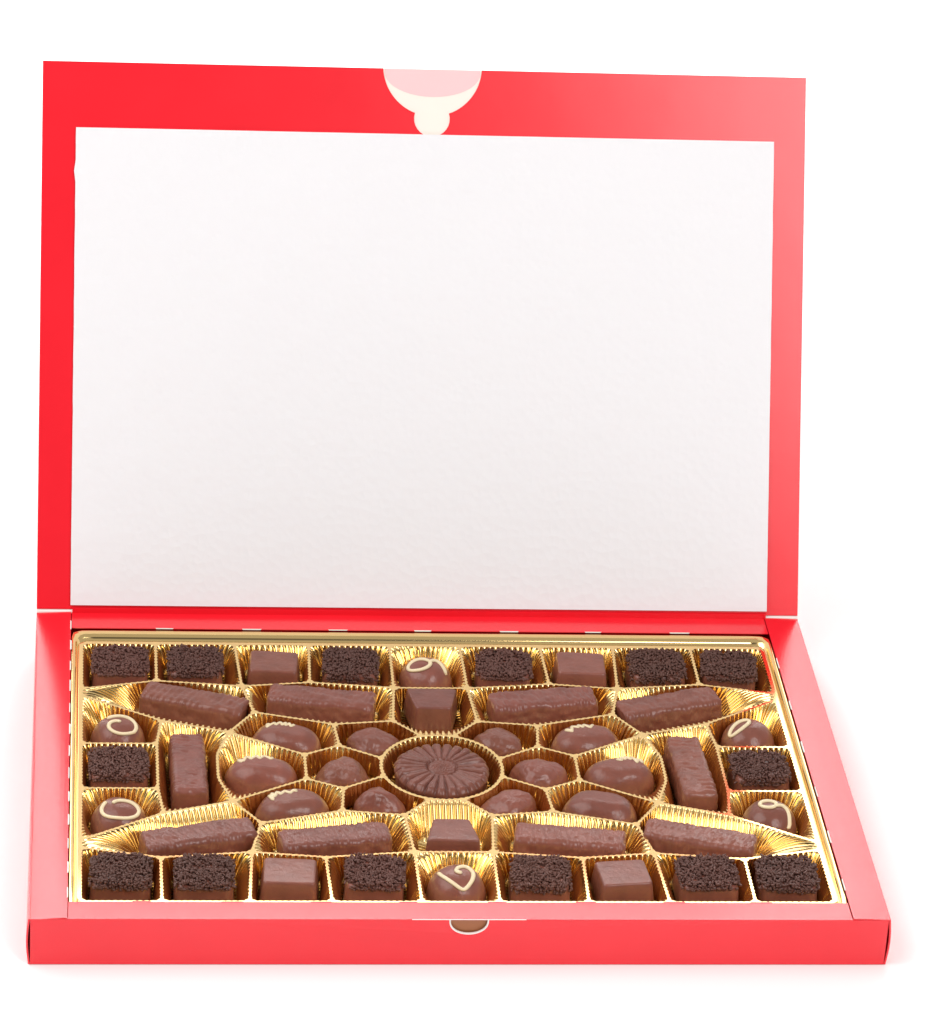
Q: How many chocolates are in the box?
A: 49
